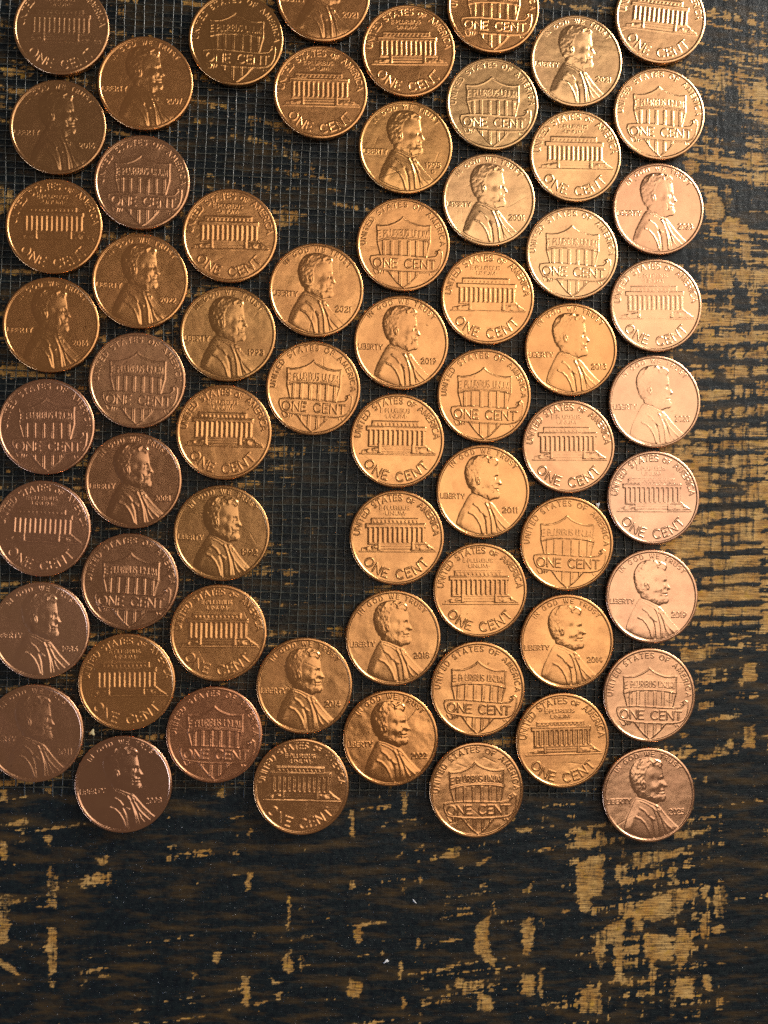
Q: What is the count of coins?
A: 63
